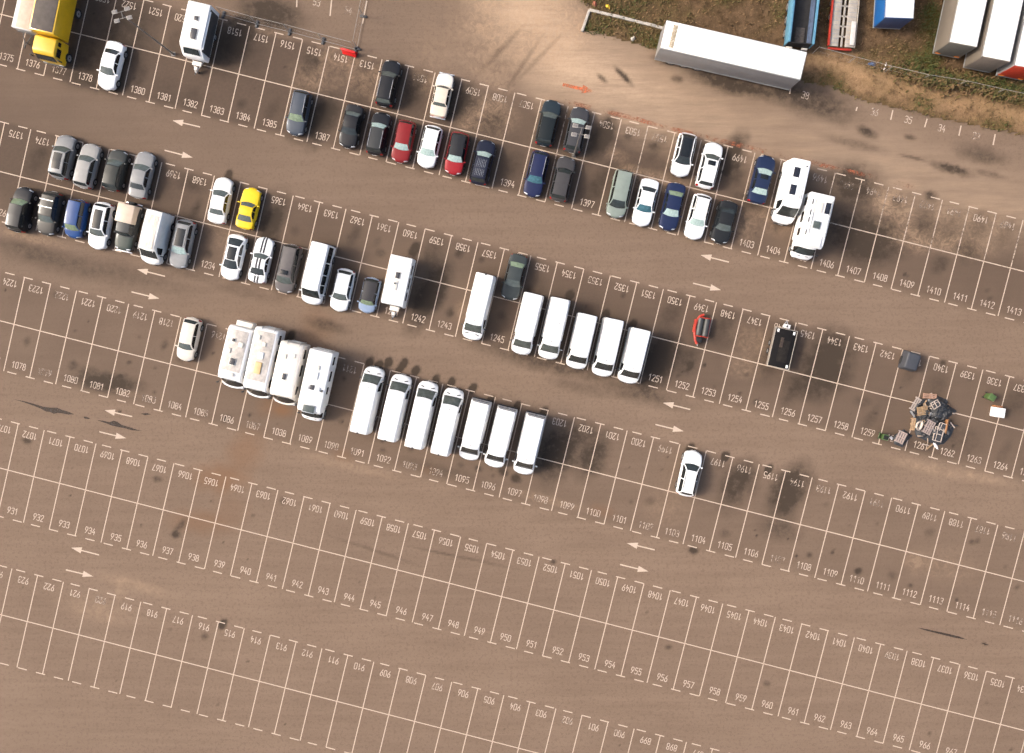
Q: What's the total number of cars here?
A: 42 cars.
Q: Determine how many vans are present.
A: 16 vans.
